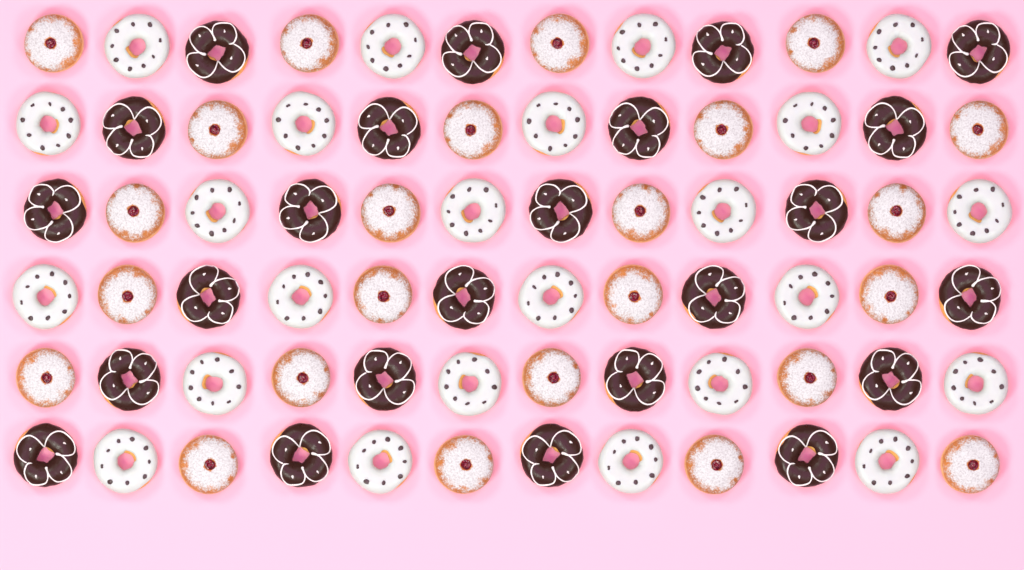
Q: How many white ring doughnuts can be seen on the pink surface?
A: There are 24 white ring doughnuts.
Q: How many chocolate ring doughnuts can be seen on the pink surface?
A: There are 24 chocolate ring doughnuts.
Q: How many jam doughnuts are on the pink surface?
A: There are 24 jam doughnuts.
